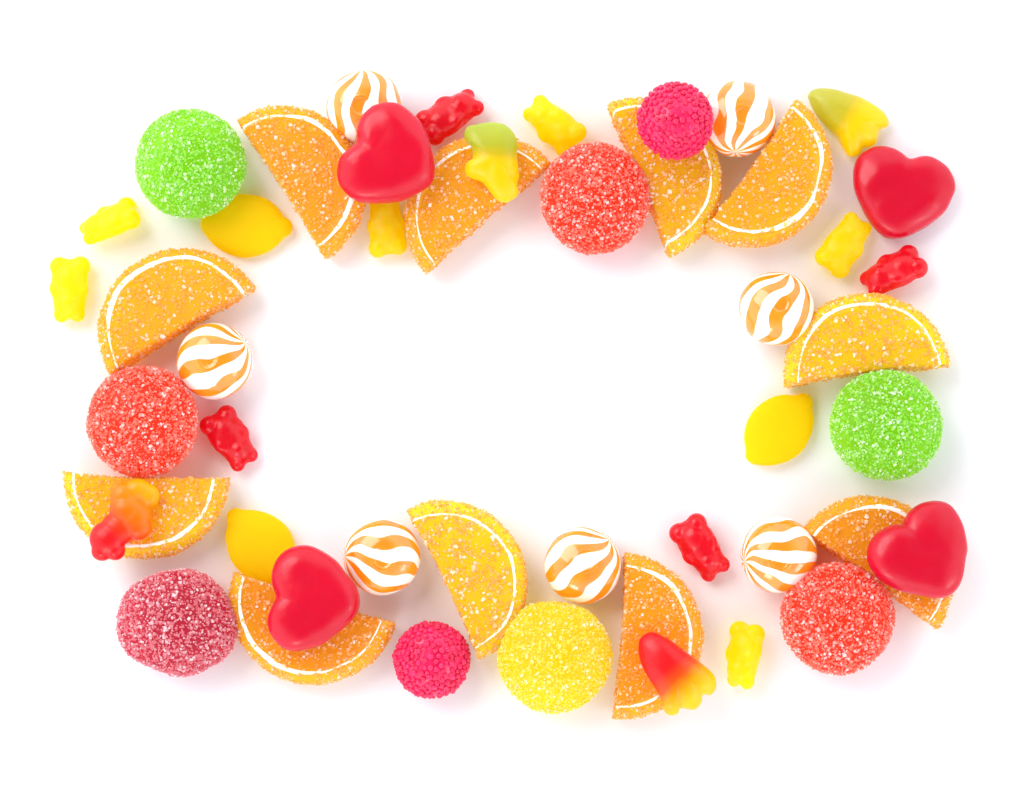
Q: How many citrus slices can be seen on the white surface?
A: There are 11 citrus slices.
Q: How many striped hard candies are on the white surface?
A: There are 7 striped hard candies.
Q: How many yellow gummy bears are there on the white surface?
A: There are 6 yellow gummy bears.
